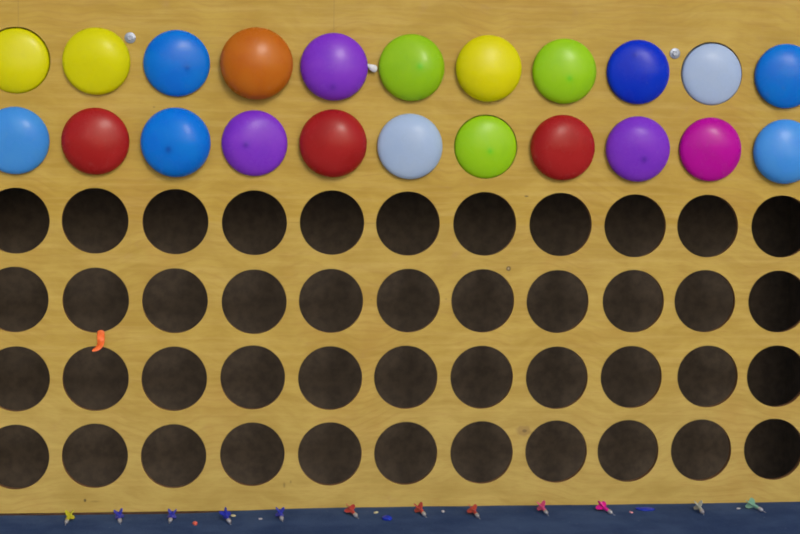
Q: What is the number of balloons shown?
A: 22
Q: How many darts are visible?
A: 12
